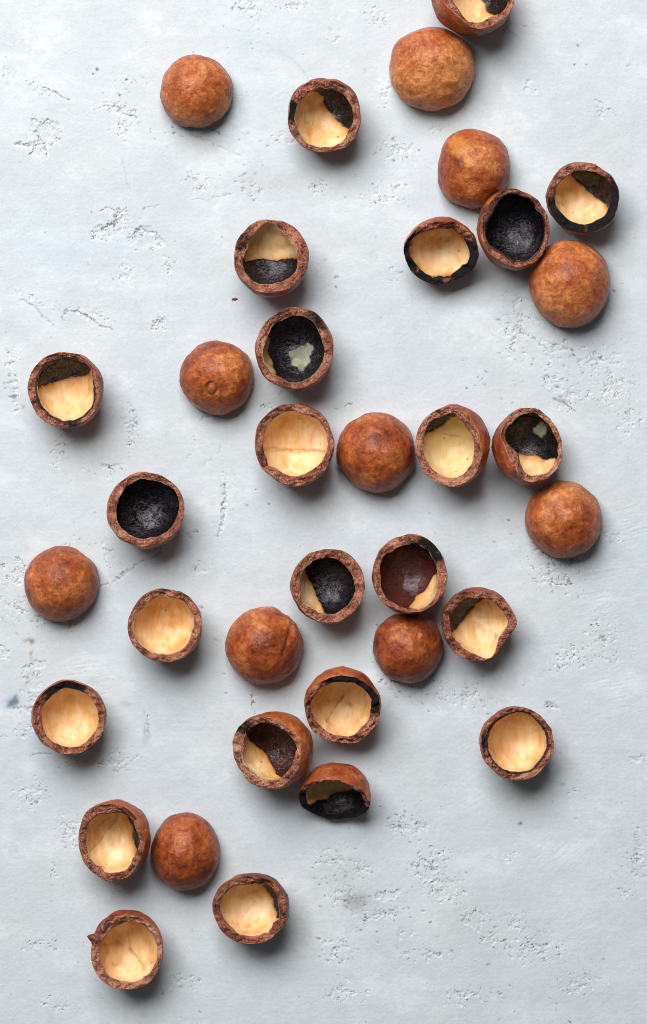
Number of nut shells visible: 35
